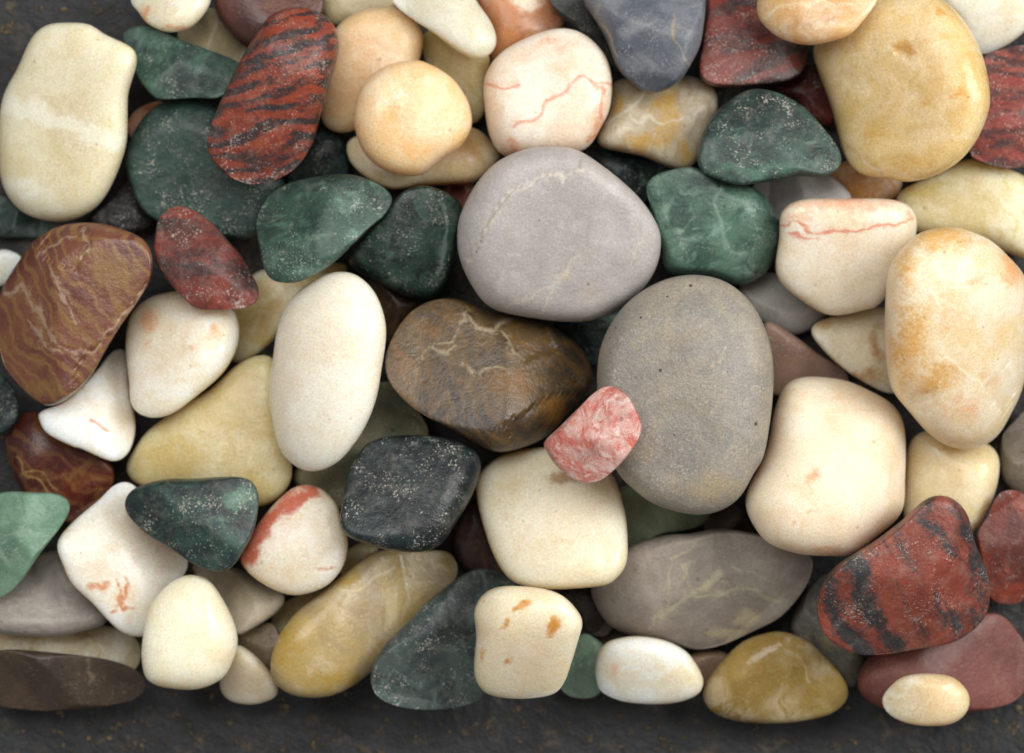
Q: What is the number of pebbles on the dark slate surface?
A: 94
